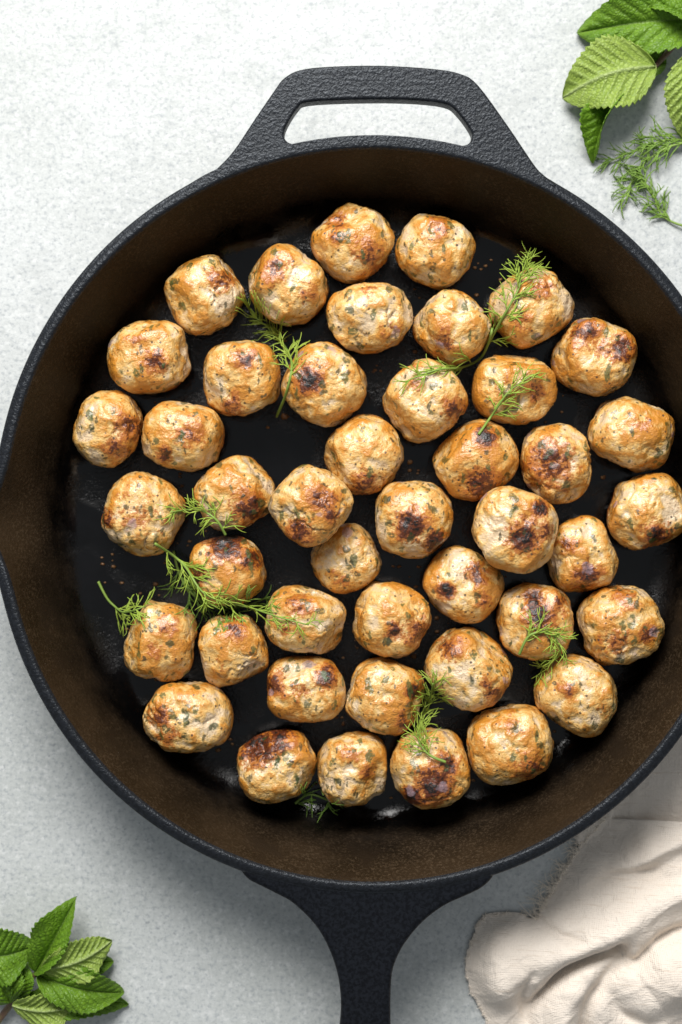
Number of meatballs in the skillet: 44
